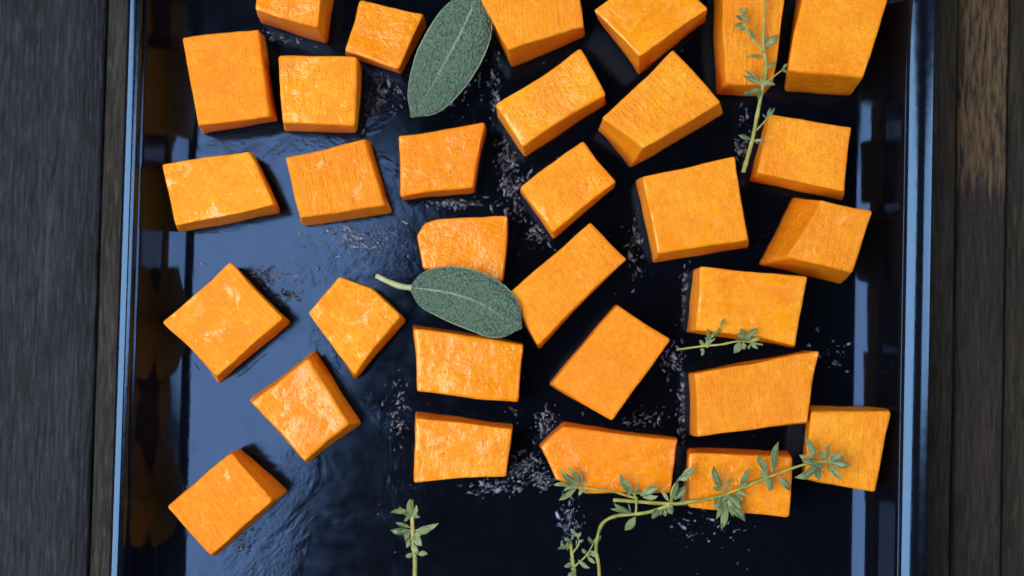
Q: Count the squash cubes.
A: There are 31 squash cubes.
